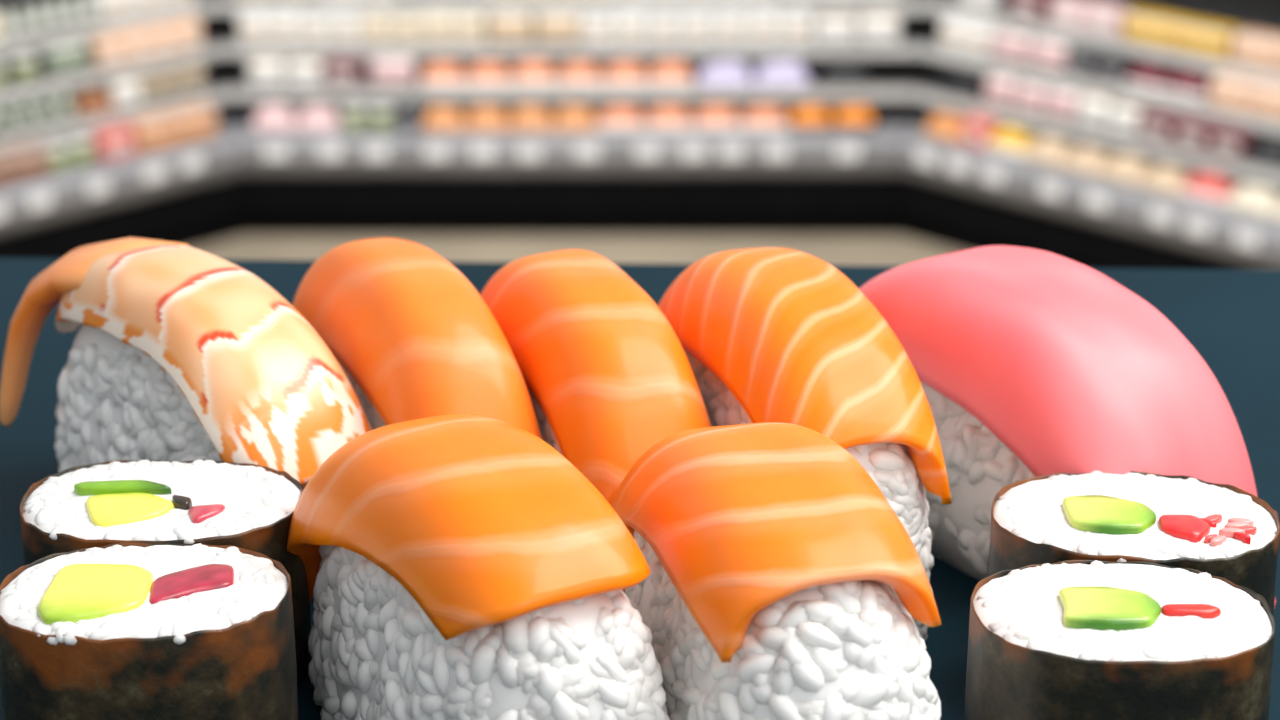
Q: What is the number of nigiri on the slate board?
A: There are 7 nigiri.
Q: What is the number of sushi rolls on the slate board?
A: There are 4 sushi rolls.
